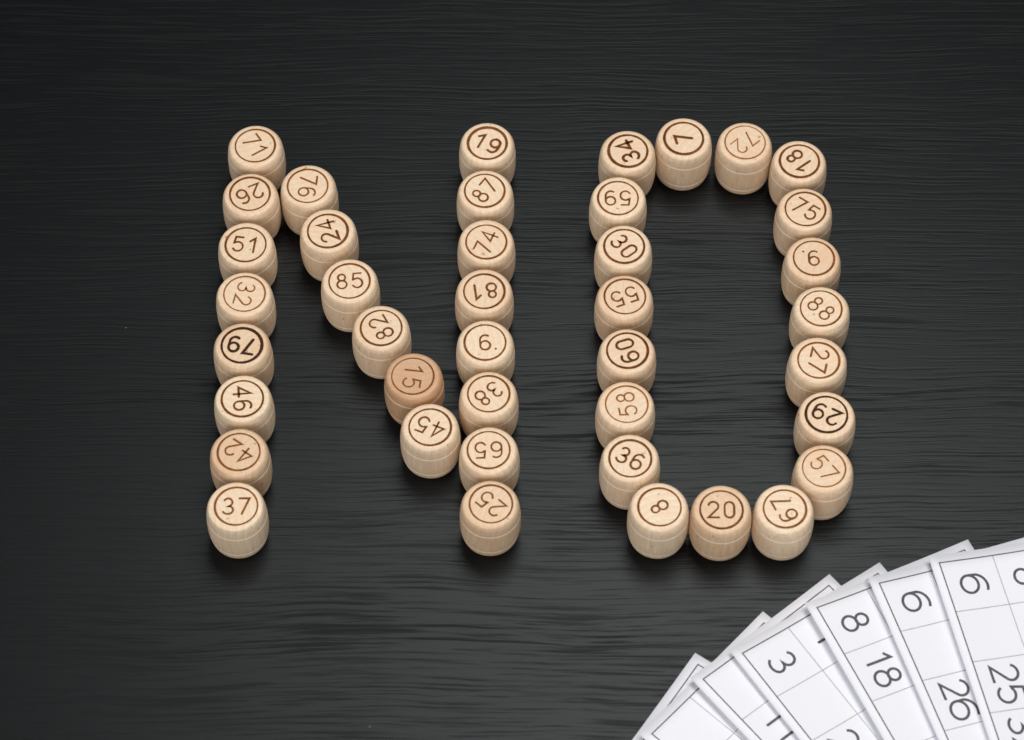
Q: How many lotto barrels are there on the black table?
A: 41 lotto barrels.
